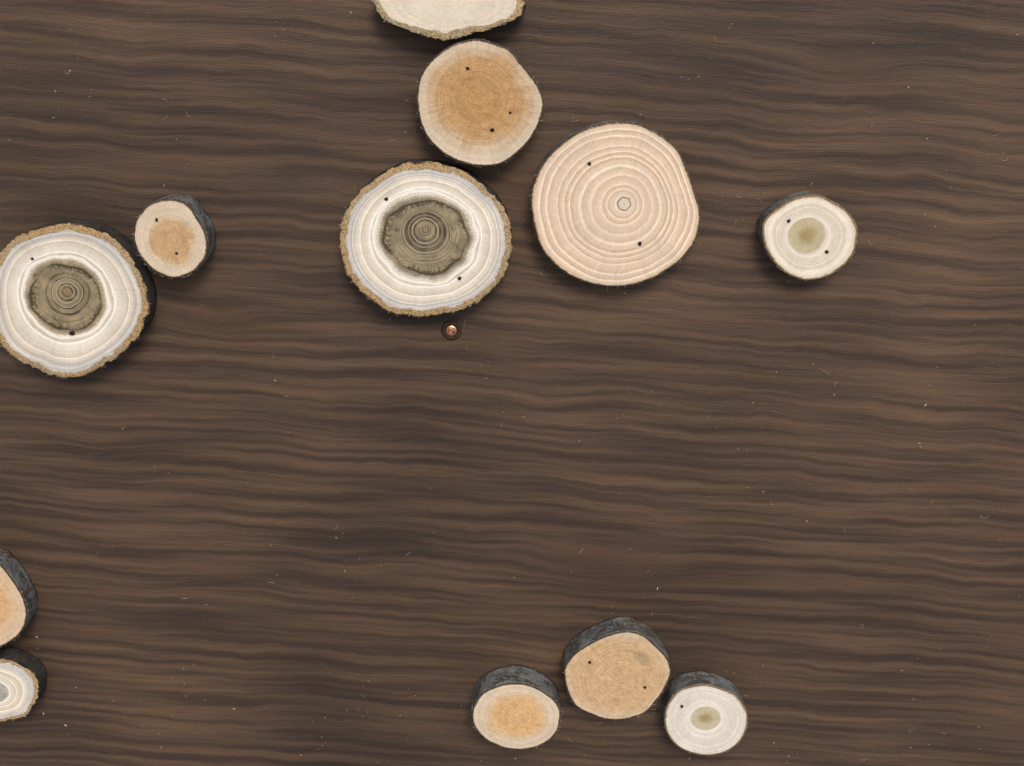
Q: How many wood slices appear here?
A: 12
